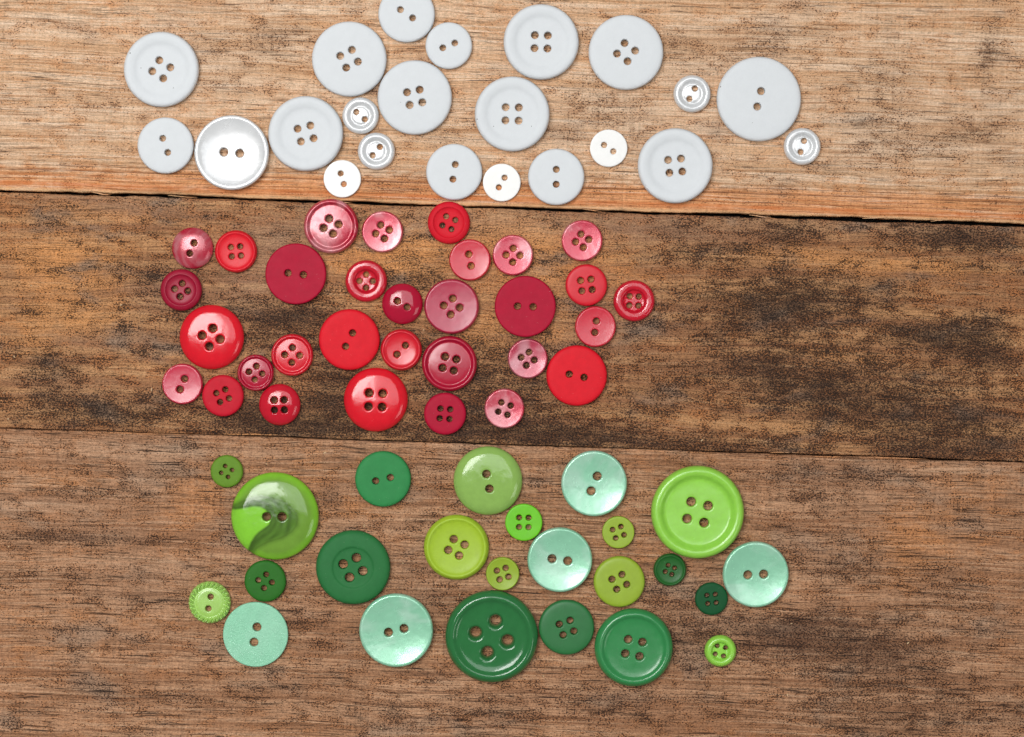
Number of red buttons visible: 31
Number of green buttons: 24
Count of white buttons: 22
